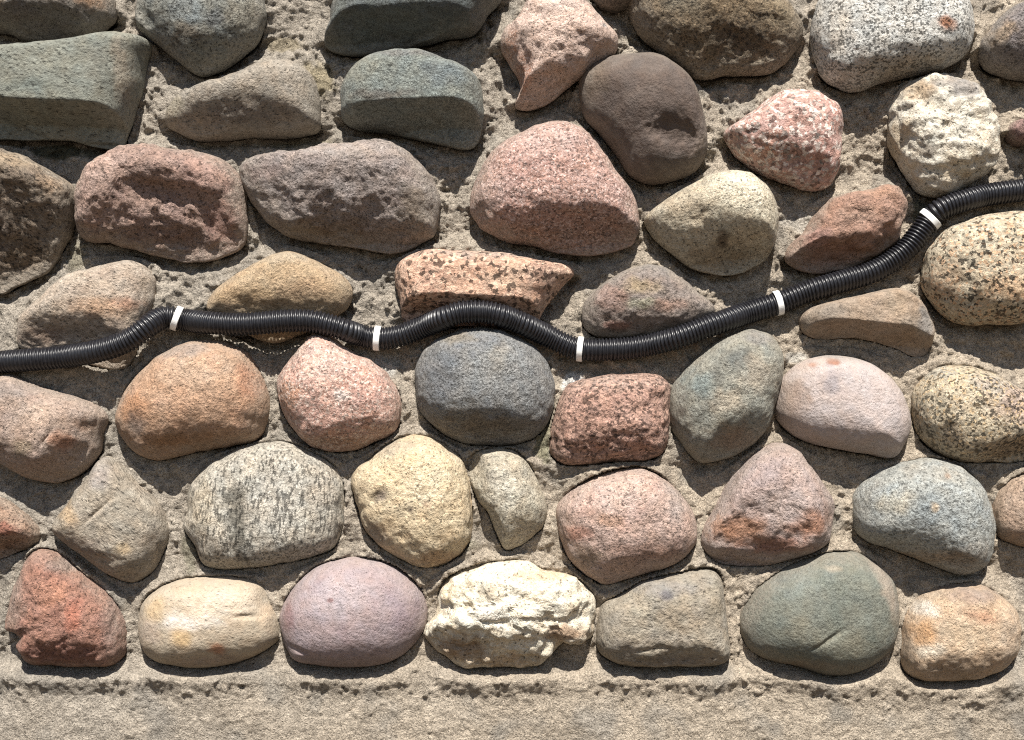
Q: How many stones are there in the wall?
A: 51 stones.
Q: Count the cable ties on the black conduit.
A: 5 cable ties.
